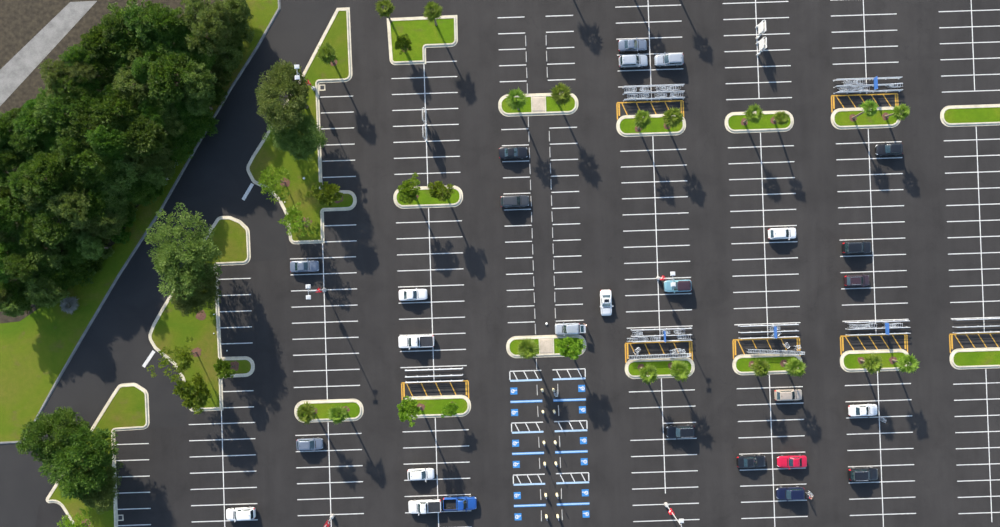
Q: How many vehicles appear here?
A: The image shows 27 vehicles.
